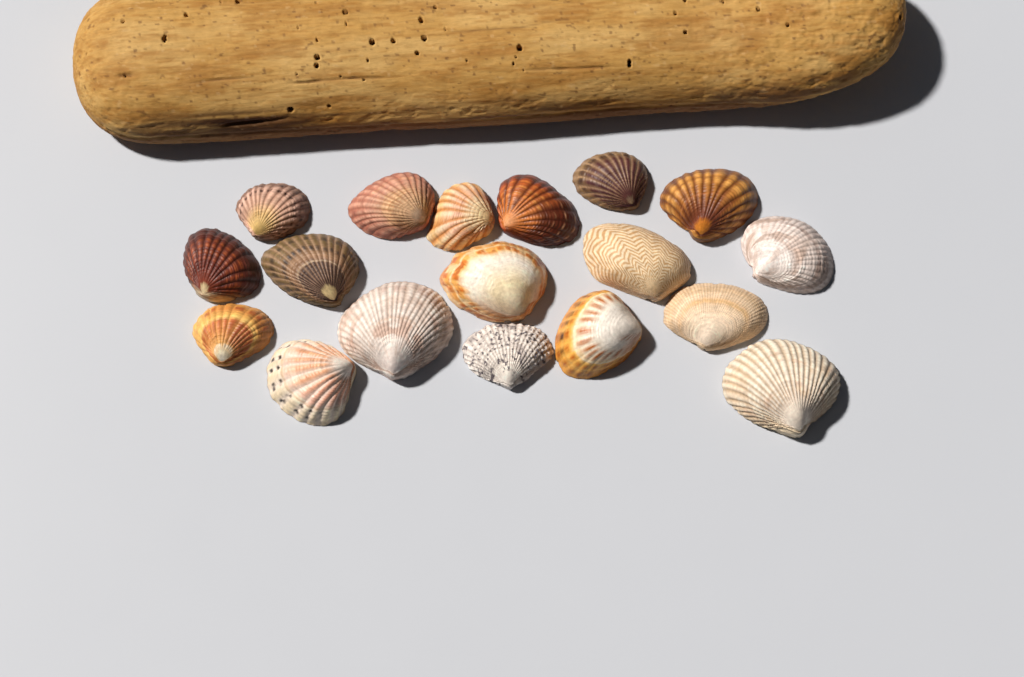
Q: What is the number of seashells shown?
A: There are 18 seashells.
